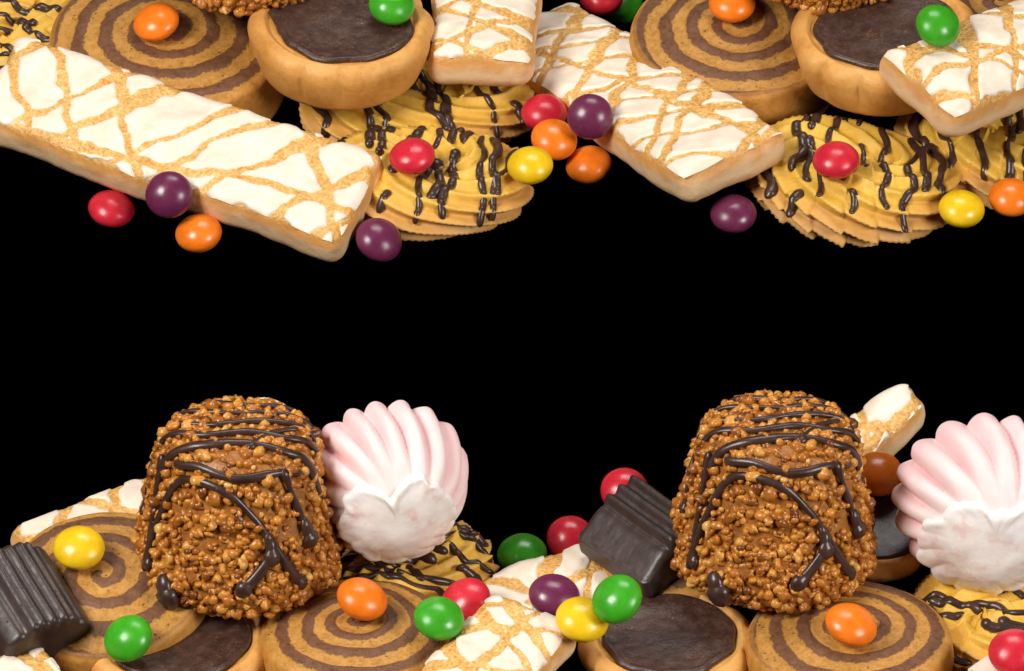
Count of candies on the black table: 34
